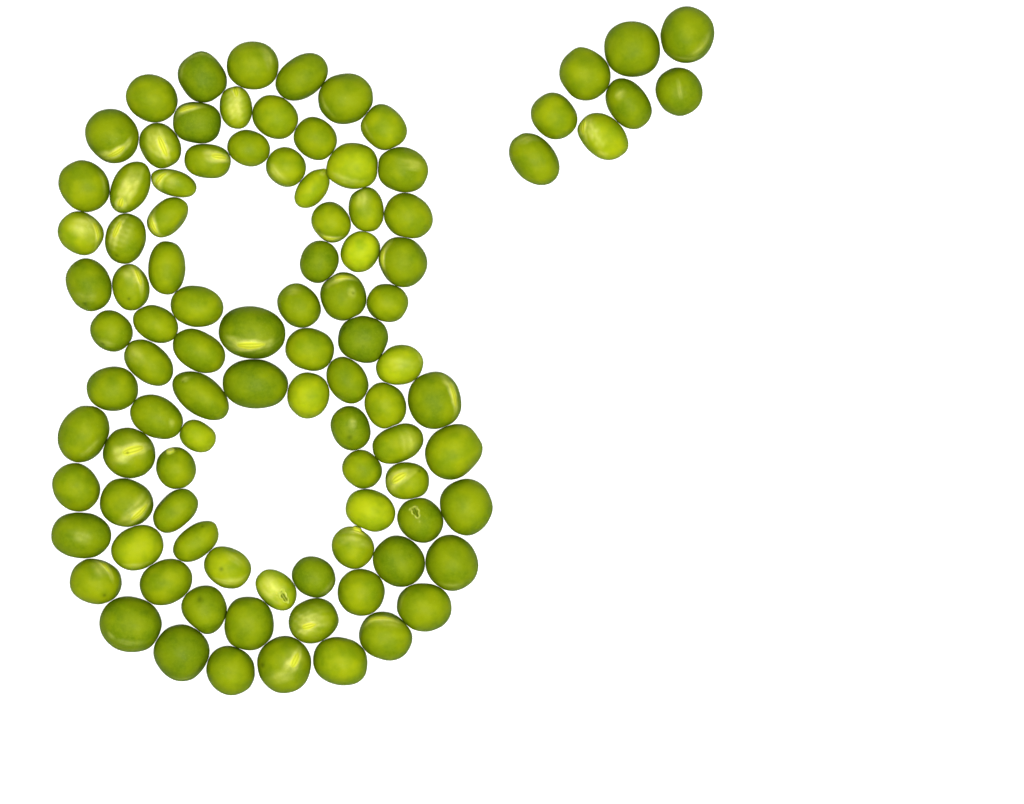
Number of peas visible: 98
